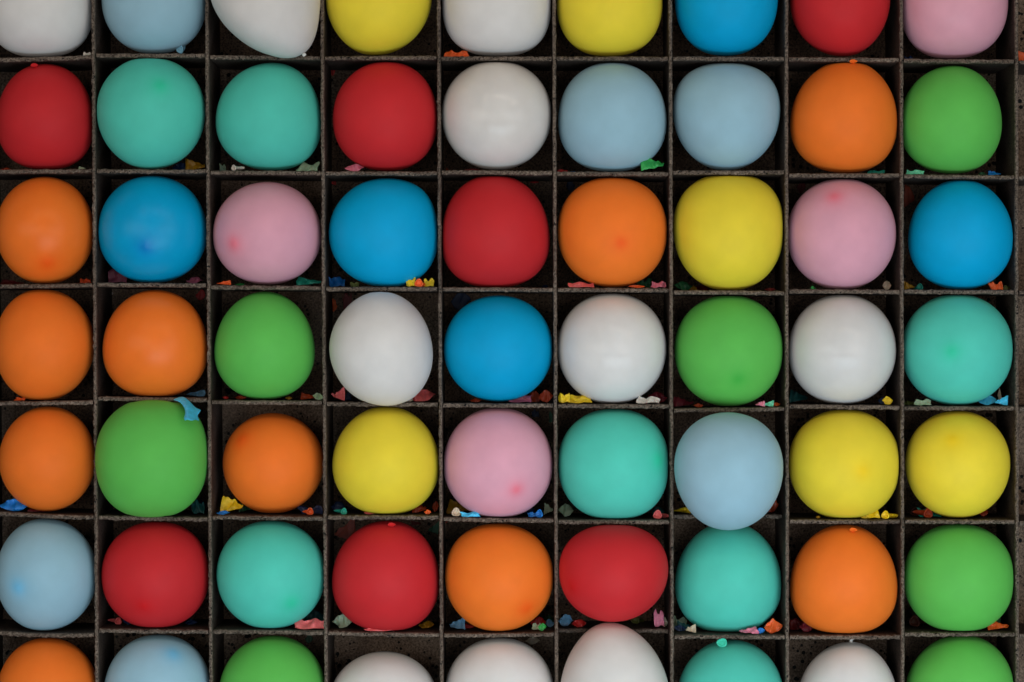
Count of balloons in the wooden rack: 63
